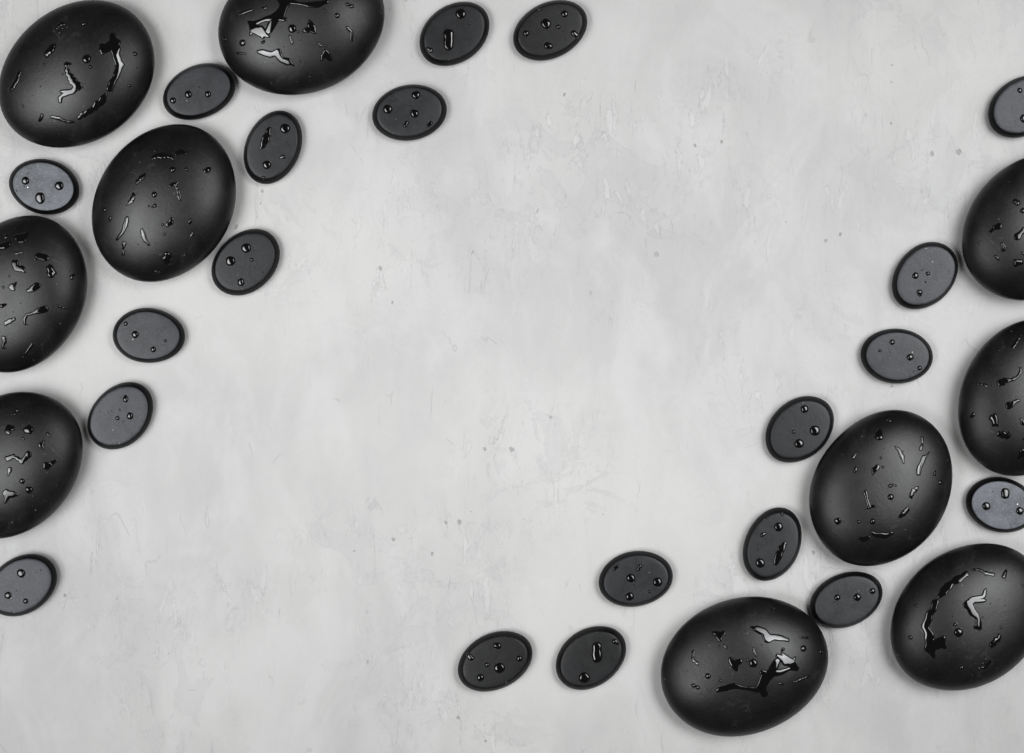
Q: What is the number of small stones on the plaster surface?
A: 20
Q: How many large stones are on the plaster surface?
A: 10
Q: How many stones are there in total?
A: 30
